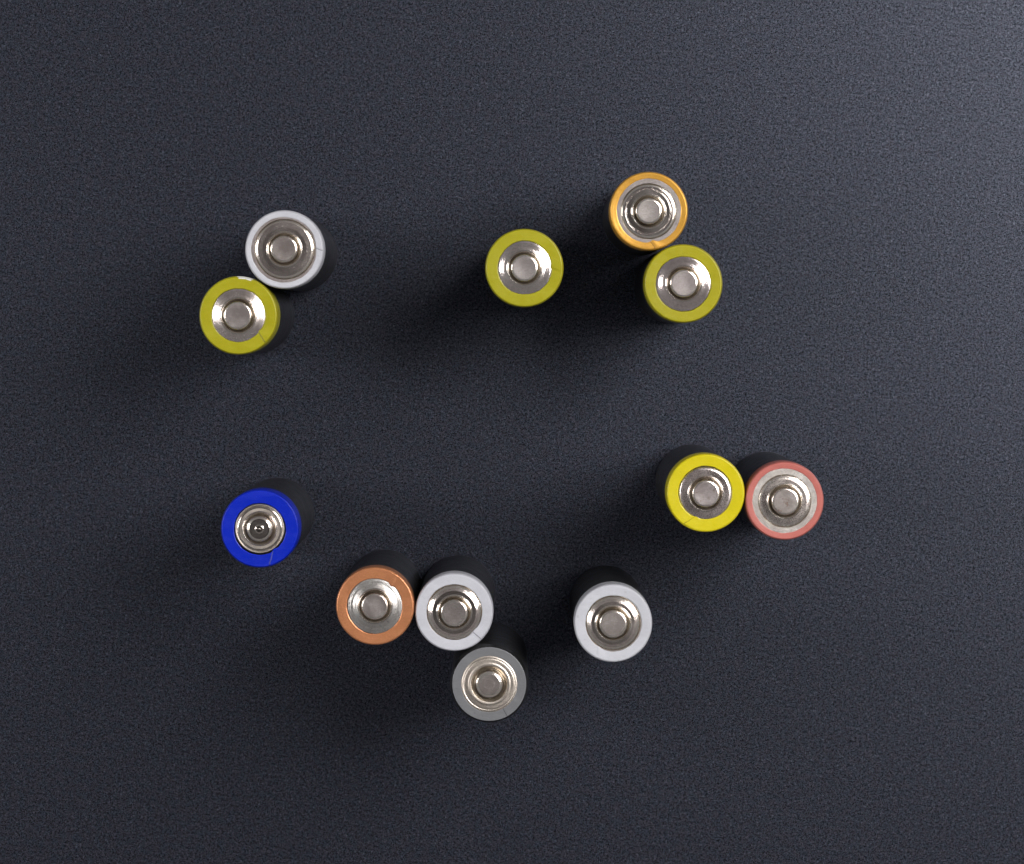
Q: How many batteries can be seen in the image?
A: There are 12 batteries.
